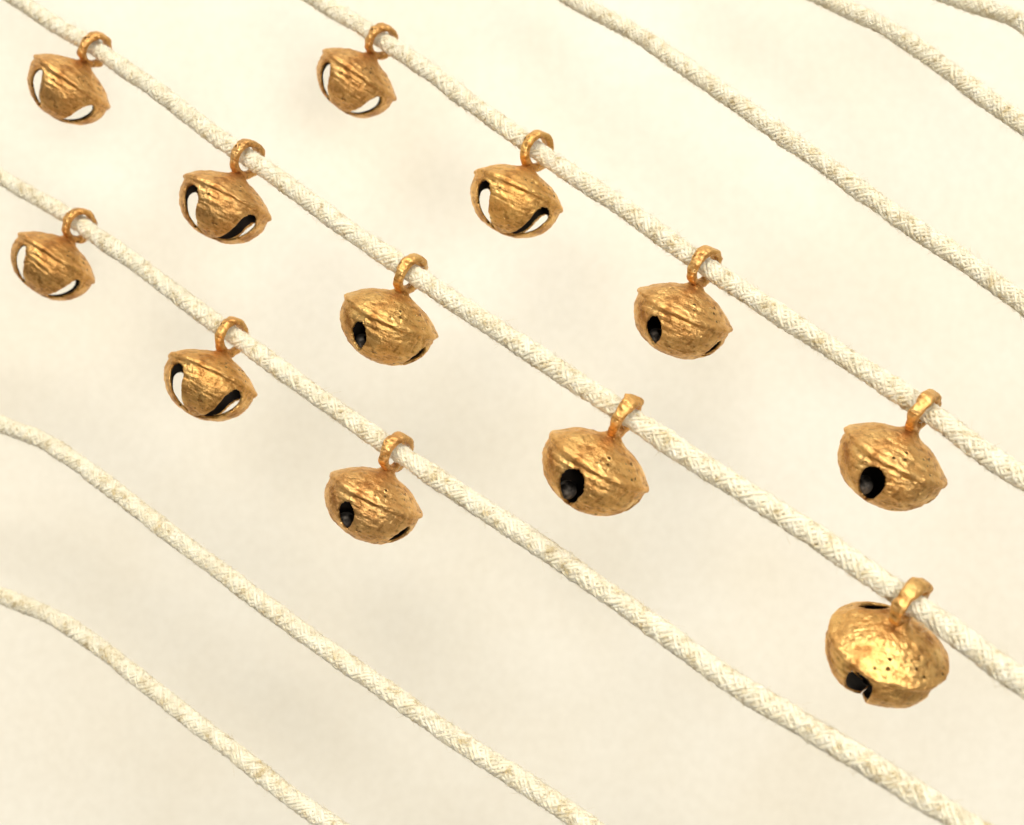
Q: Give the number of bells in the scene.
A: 12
